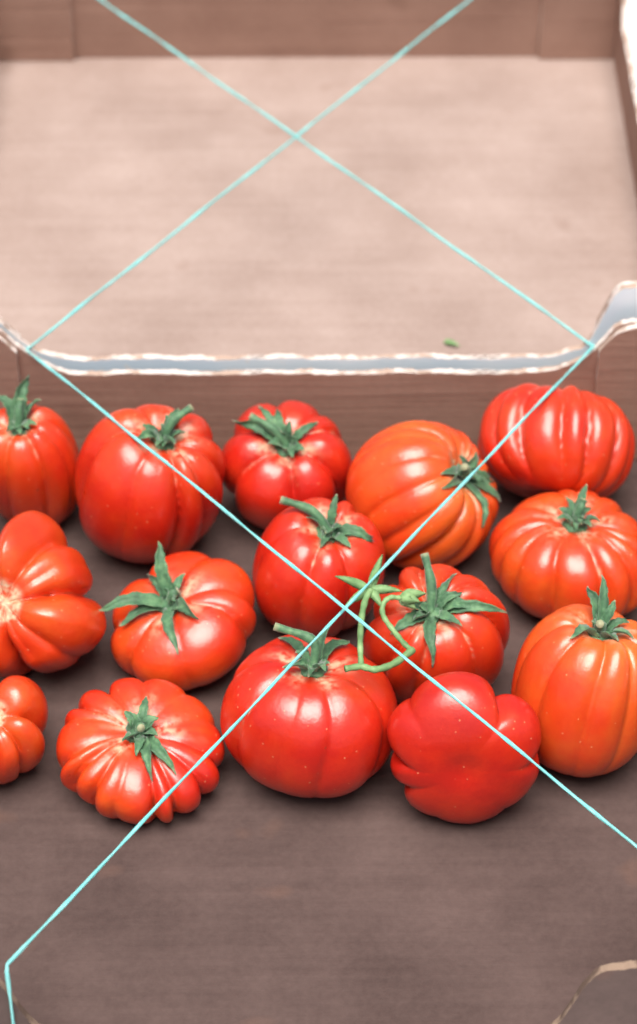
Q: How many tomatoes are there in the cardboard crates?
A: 15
